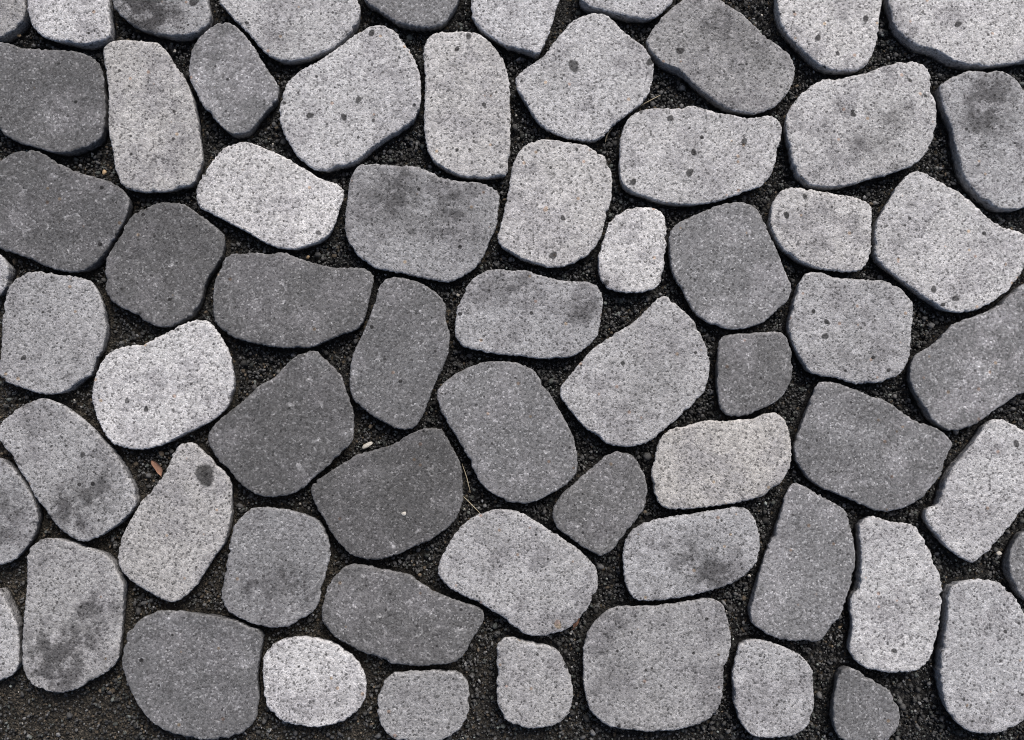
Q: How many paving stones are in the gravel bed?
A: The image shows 65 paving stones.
